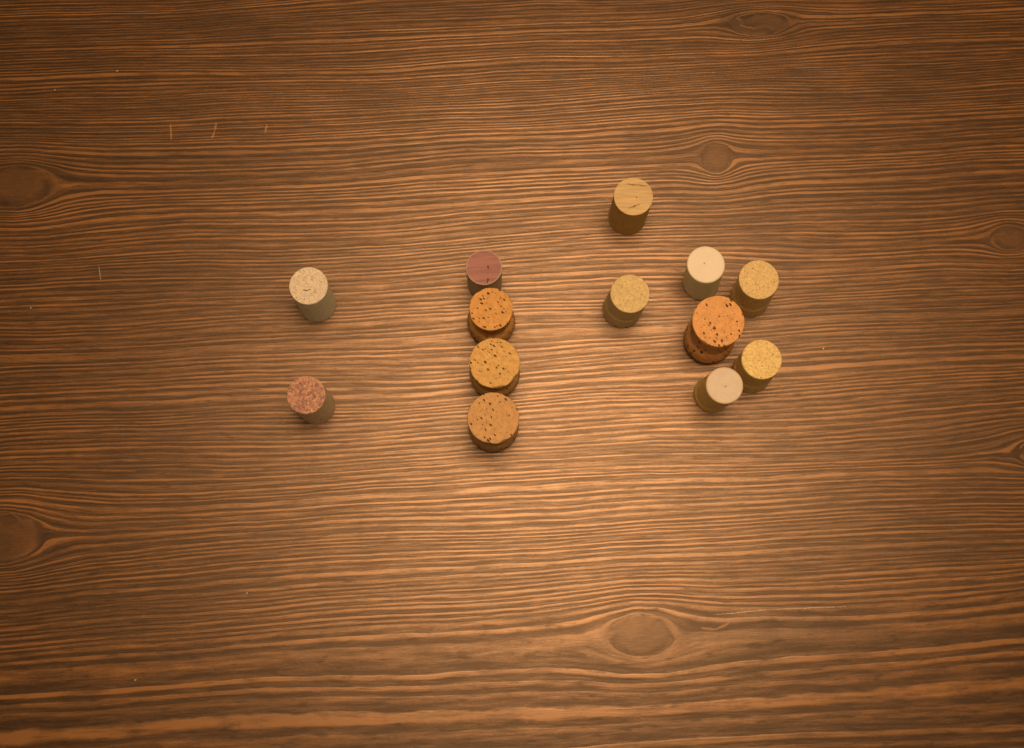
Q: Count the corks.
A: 13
